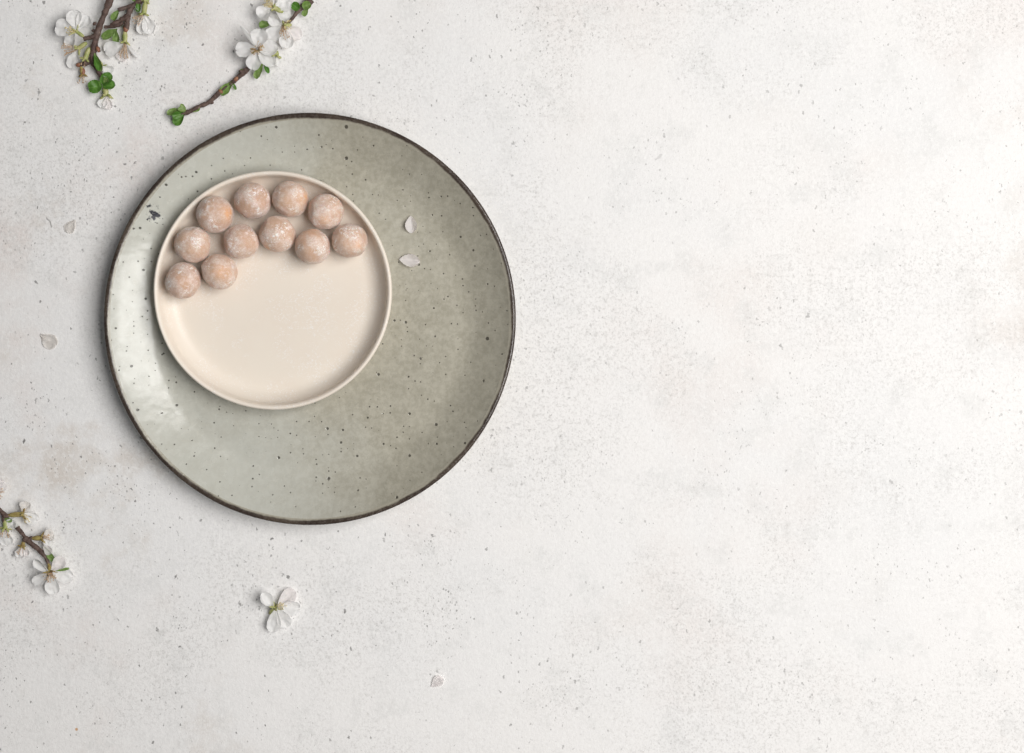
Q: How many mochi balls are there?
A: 11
